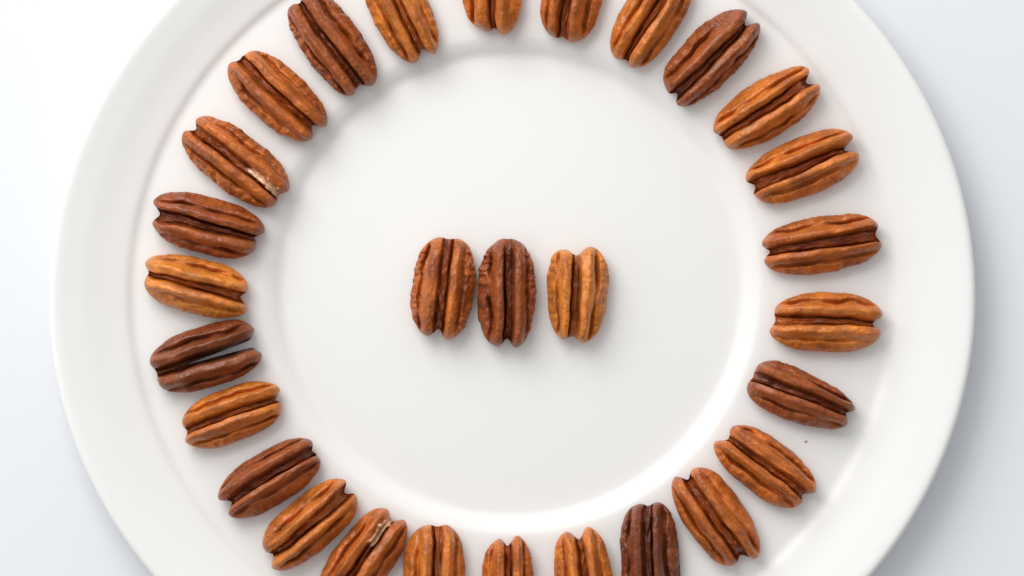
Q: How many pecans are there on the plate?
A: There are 29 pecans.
